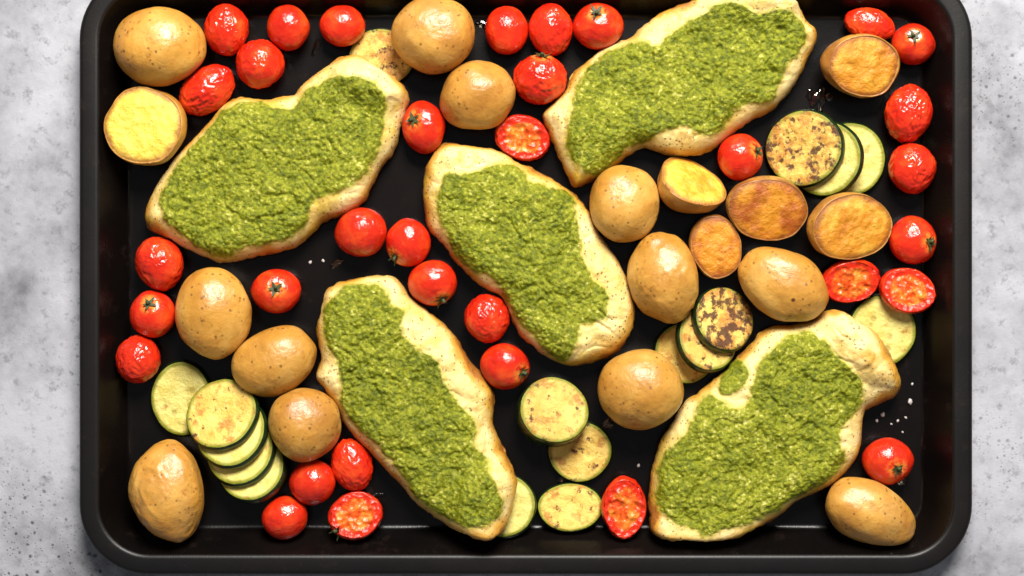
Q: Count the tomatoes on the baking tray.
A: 34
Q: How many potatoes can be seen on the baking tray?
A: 18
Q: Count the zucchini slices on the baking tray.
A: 17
